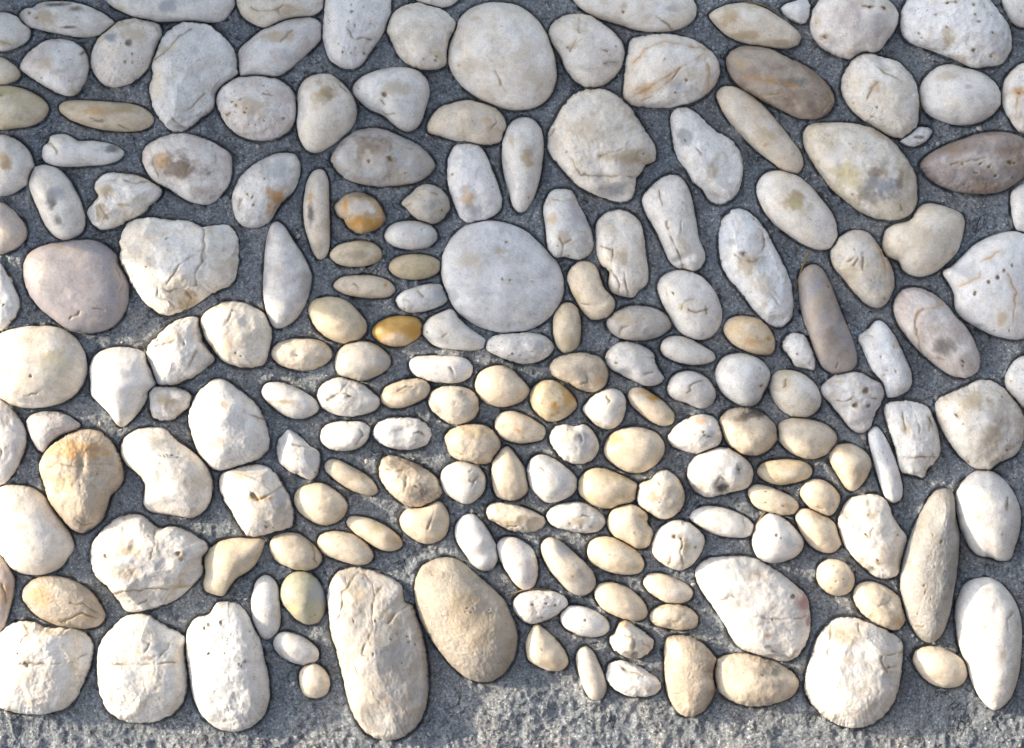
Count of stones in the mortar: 187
